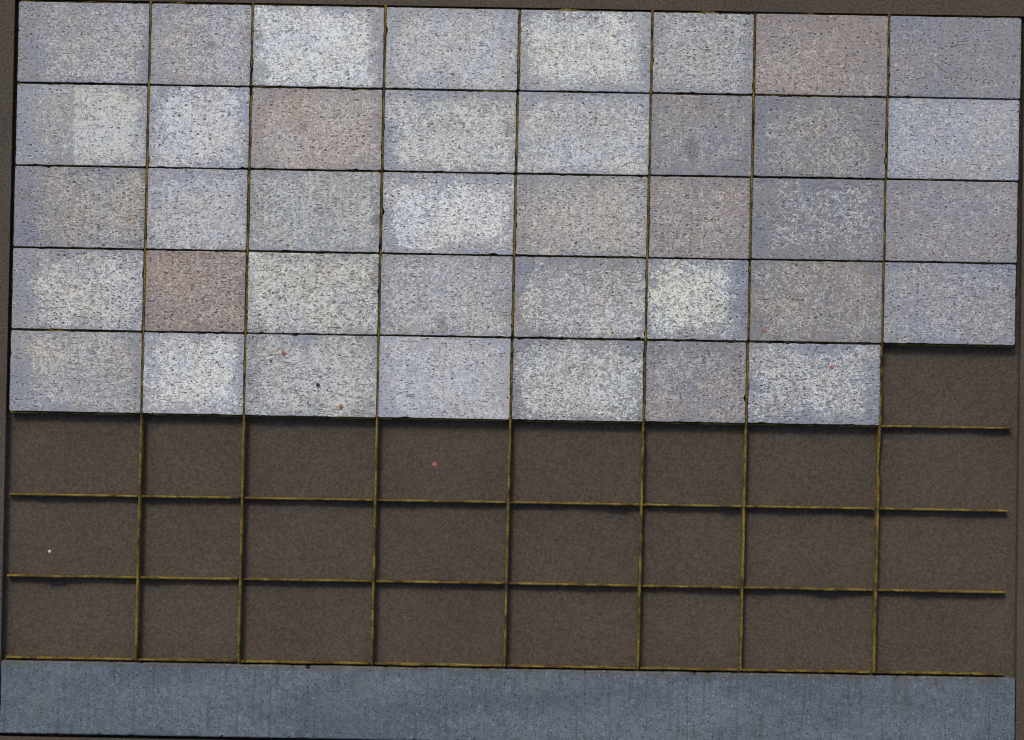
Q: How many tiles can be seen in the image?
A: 39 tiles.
